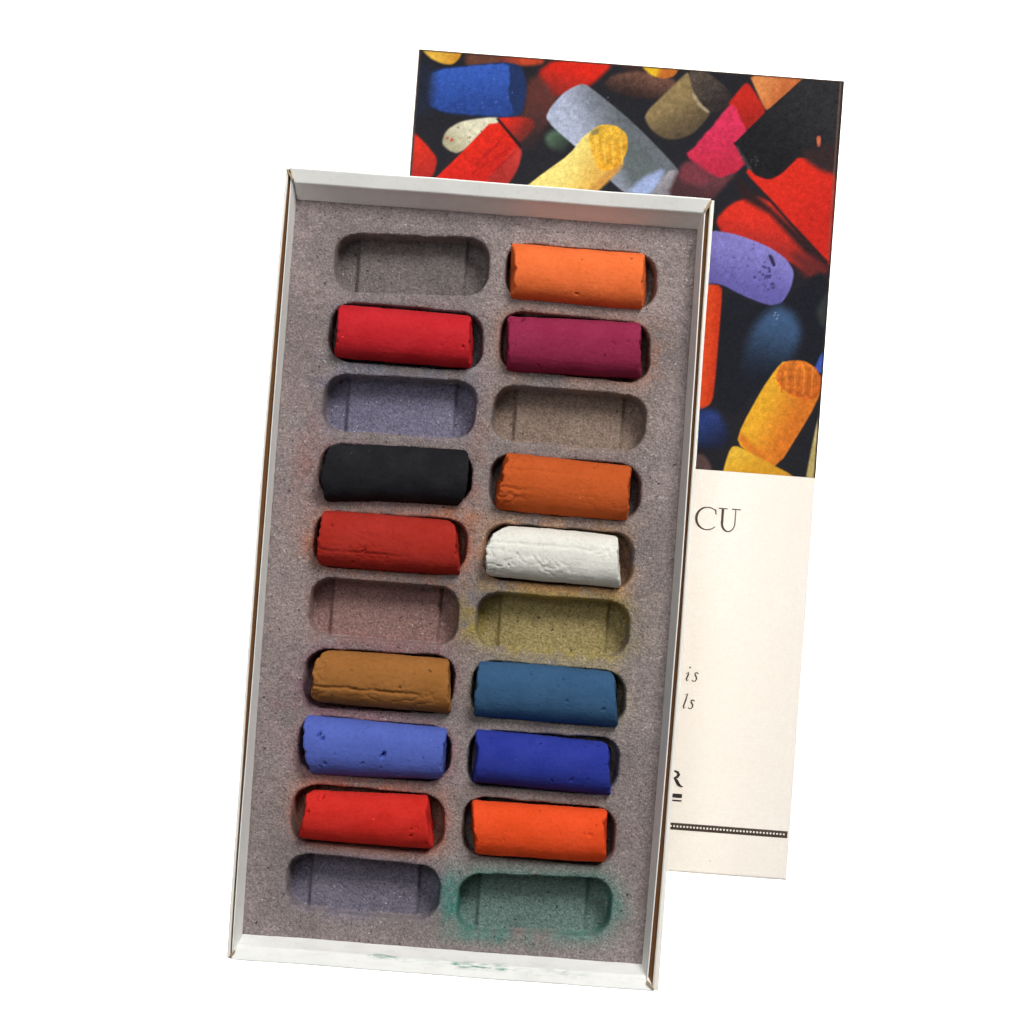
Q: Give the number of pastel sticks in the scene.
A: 13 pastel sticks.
